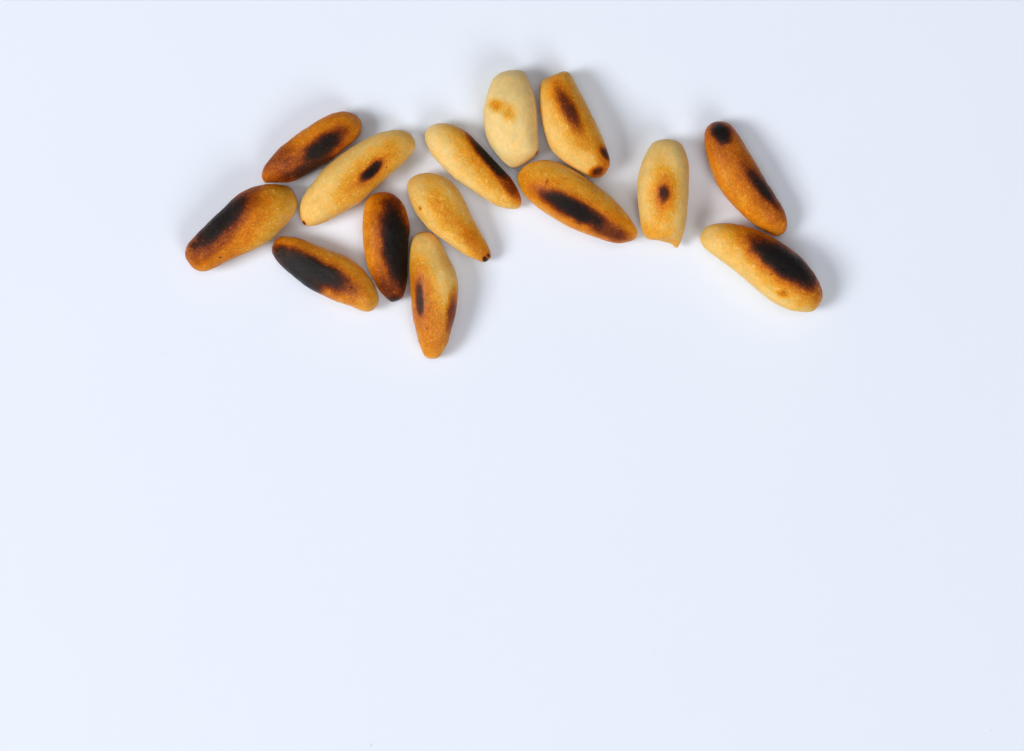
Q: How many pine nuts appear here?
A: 14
